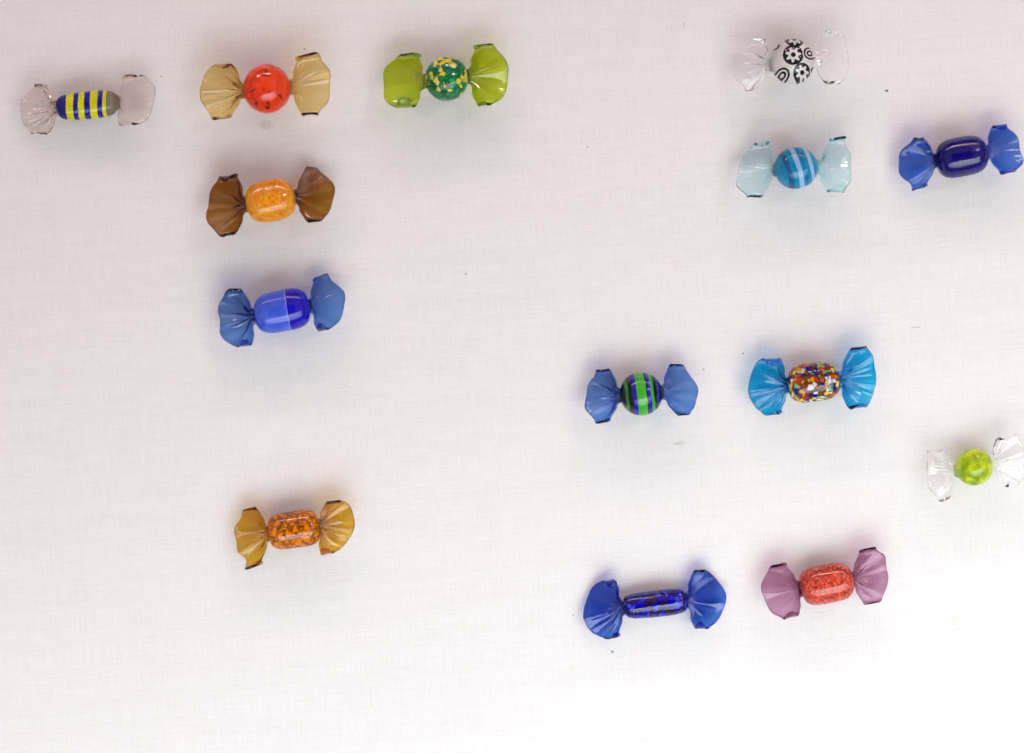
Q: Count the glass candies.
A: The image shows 14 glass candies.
